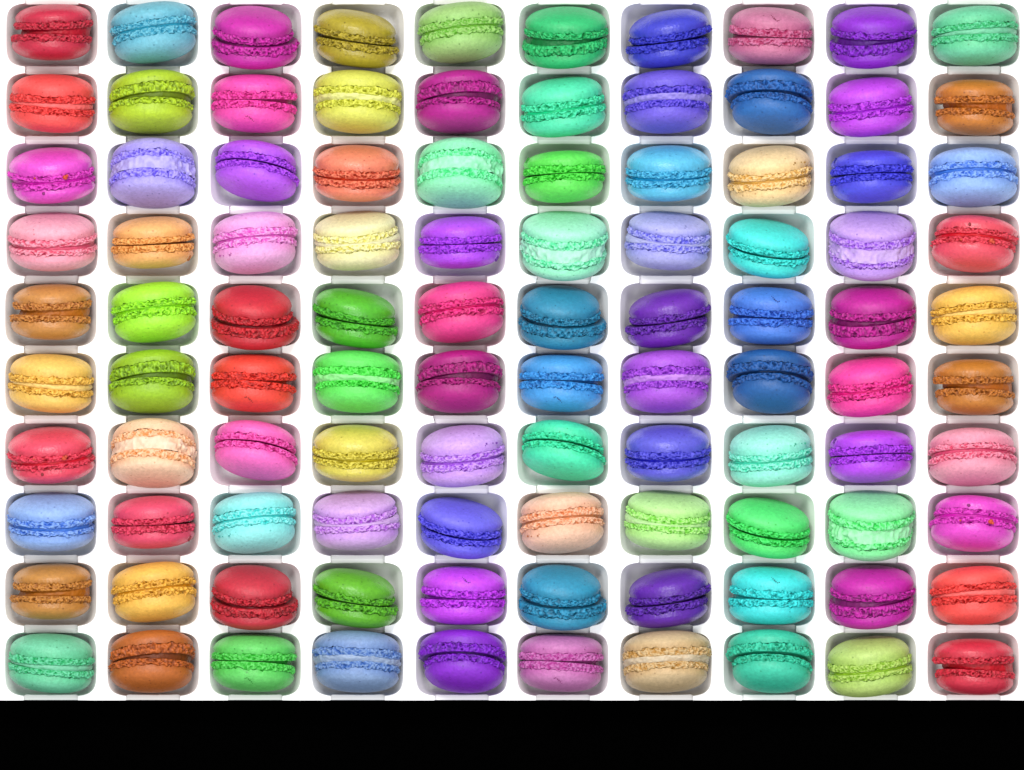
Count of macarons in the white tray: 100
